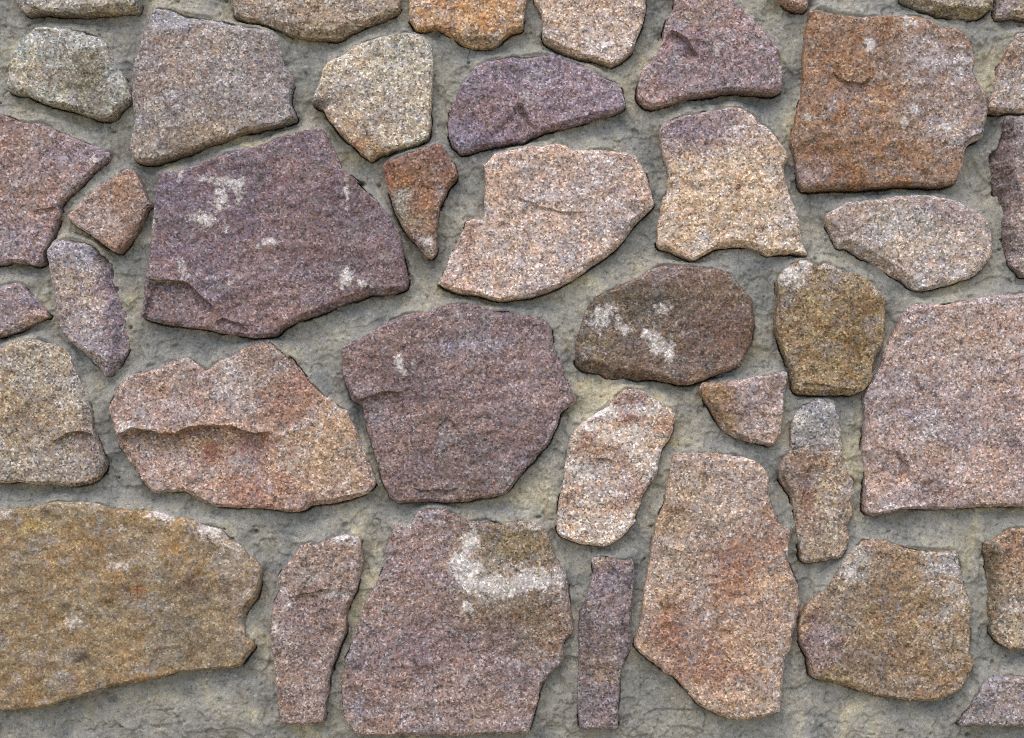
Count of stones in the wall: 41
